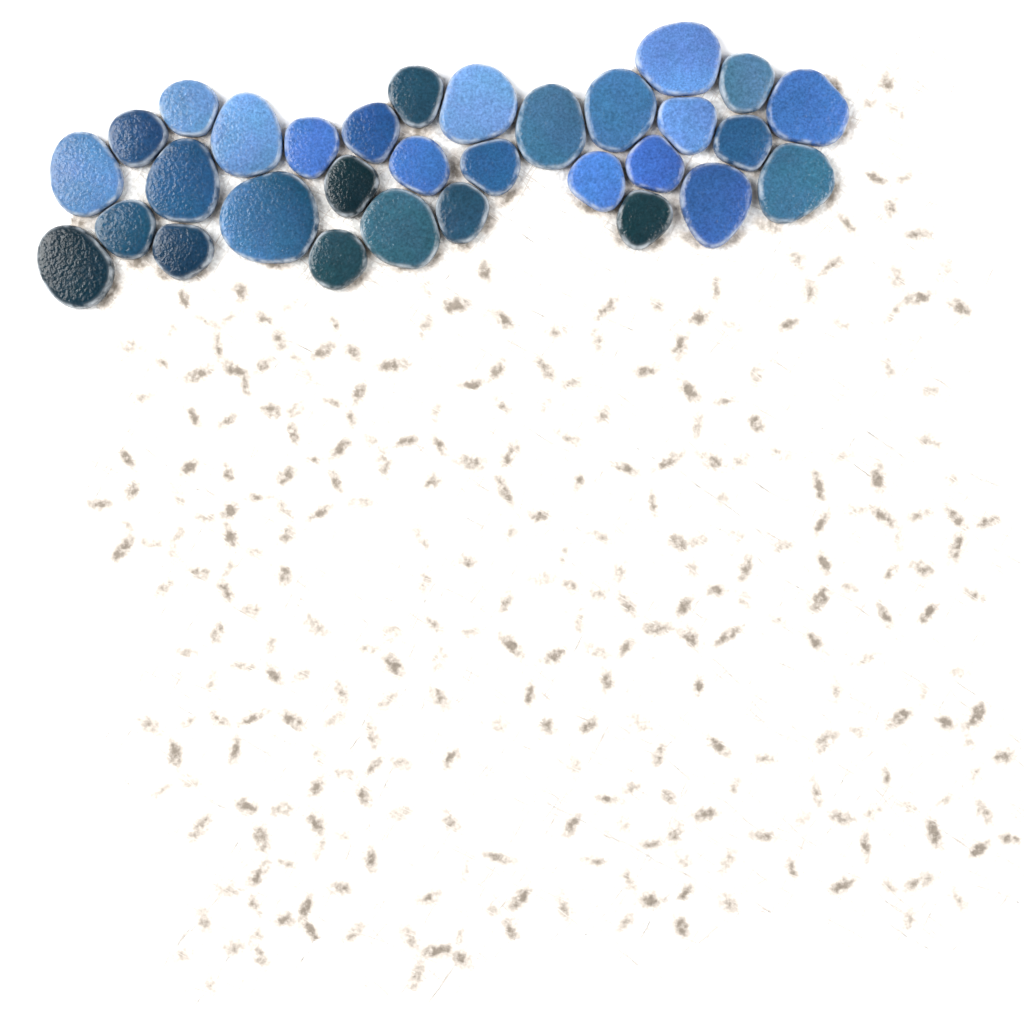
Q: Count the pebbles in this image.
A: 31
